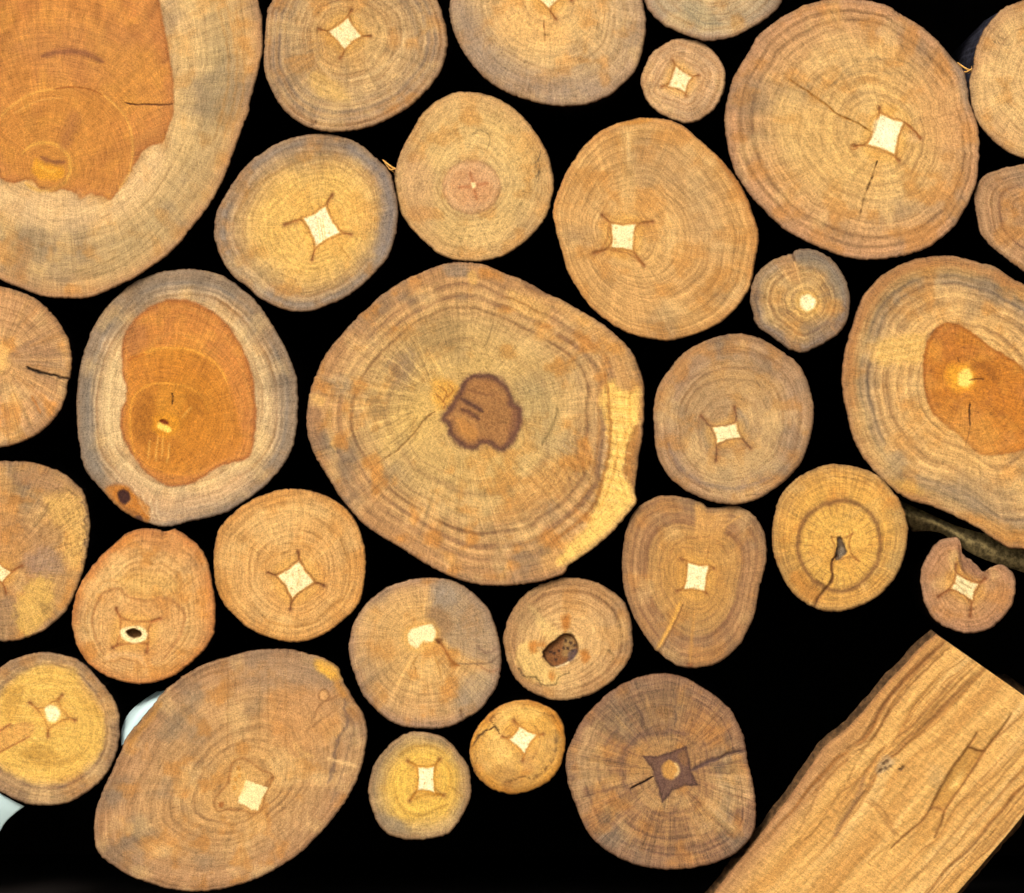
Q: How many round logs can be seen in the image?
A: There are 30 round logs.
